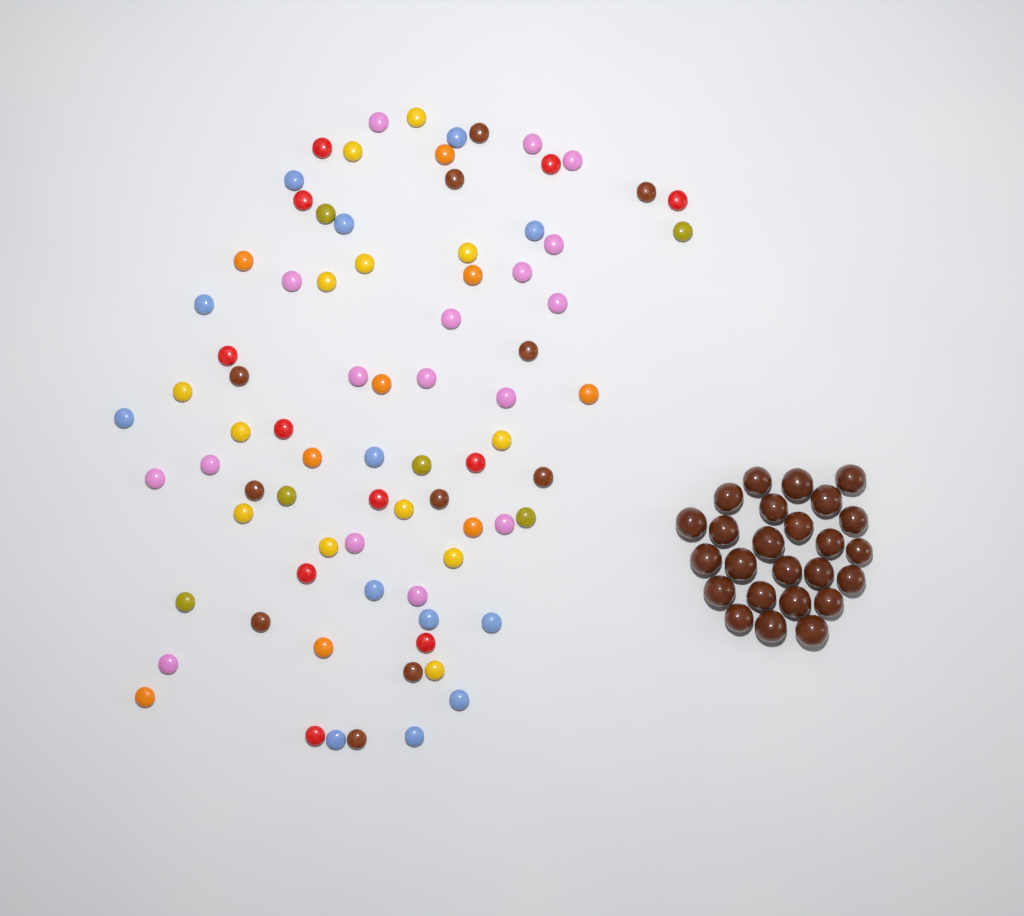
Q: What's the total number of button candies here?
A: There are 80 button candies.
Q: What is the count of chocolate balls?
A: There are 25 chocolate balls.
